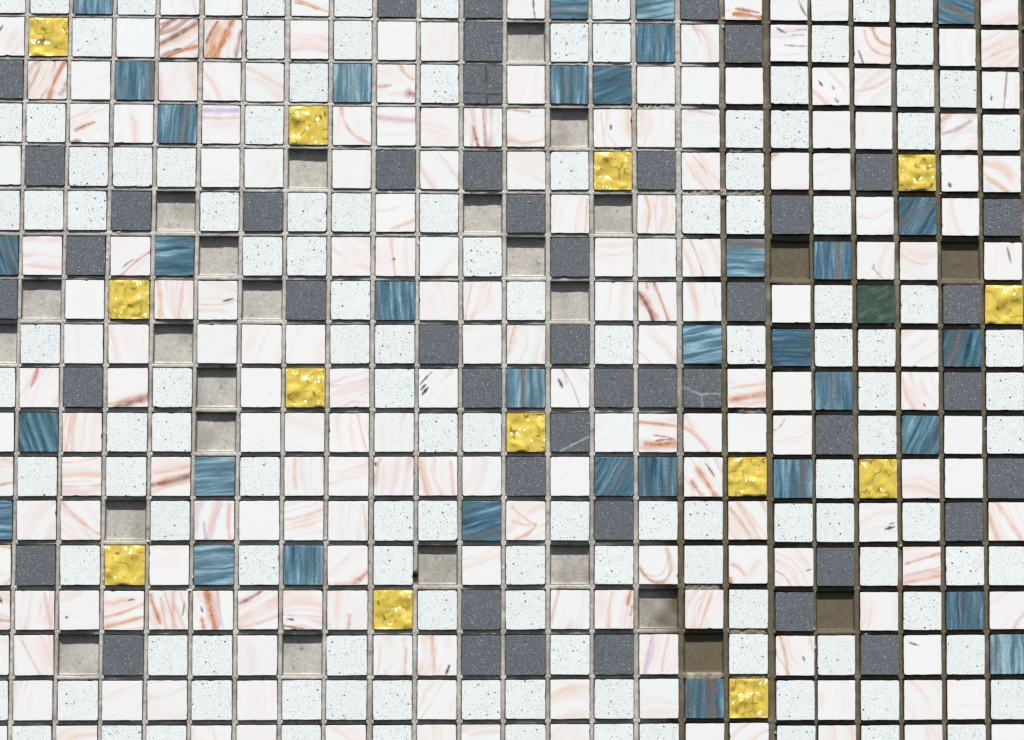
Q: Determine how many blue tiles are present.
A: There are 34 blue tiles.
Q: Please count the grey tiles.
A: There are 46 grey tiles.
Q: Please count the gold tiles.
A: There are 13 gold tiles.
